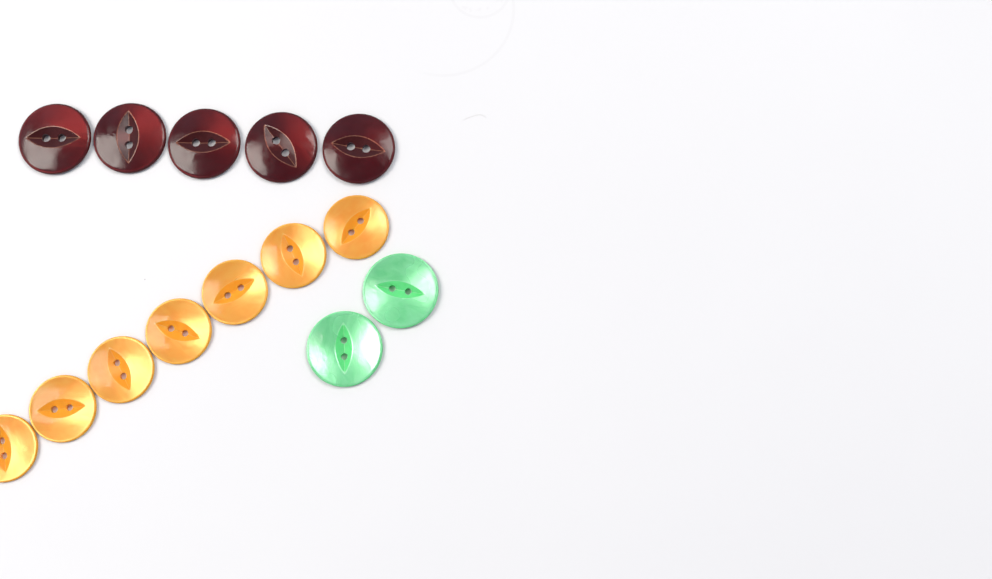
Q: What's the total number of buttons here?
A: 14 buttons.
